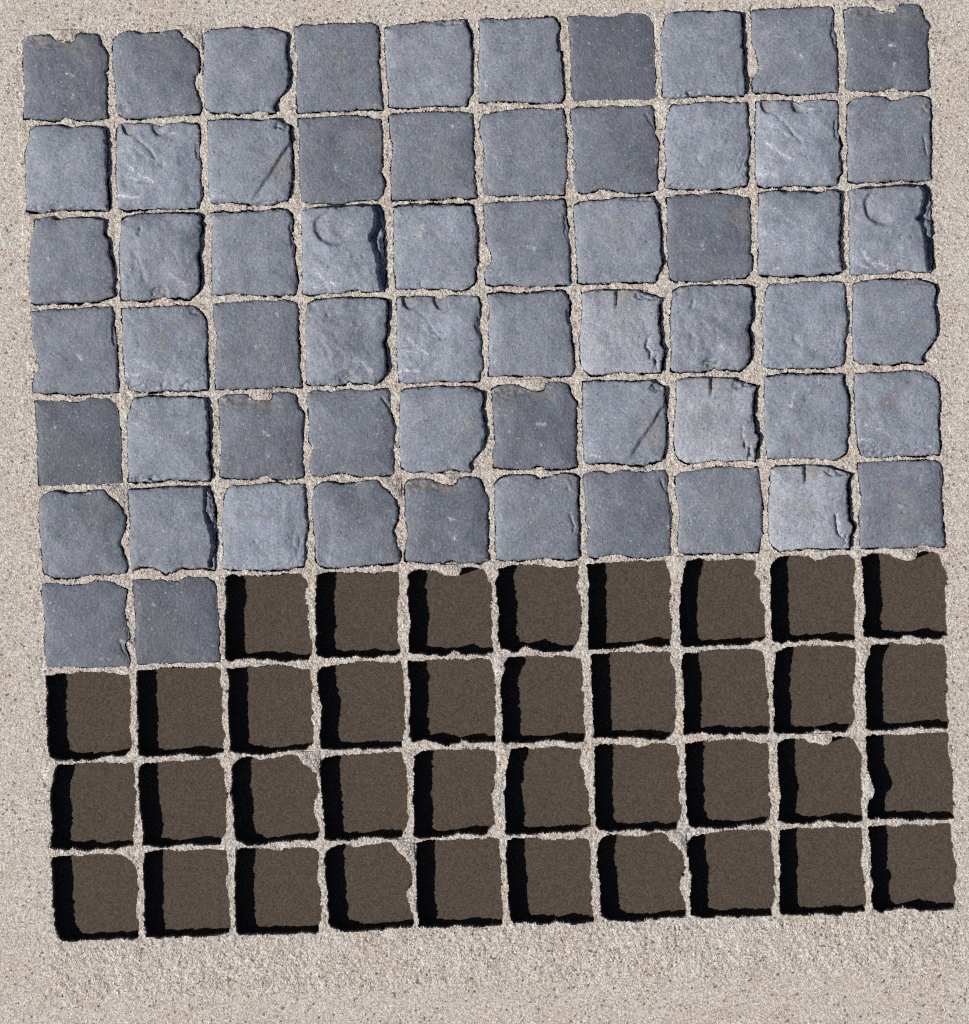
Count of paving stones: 62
